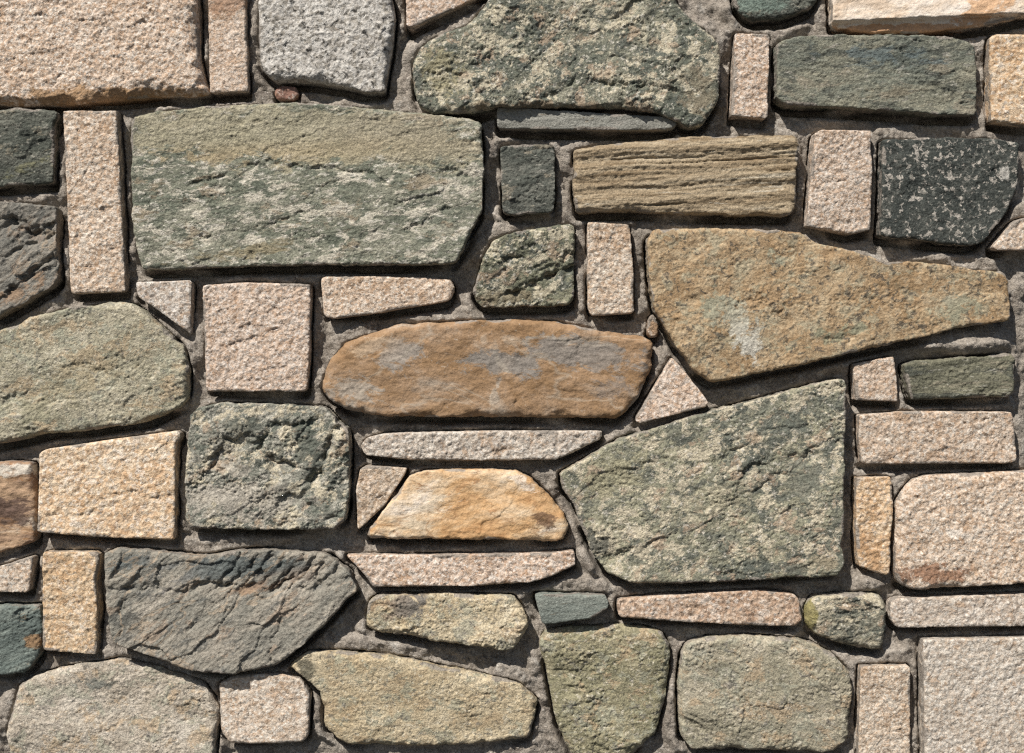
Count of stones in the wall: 60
